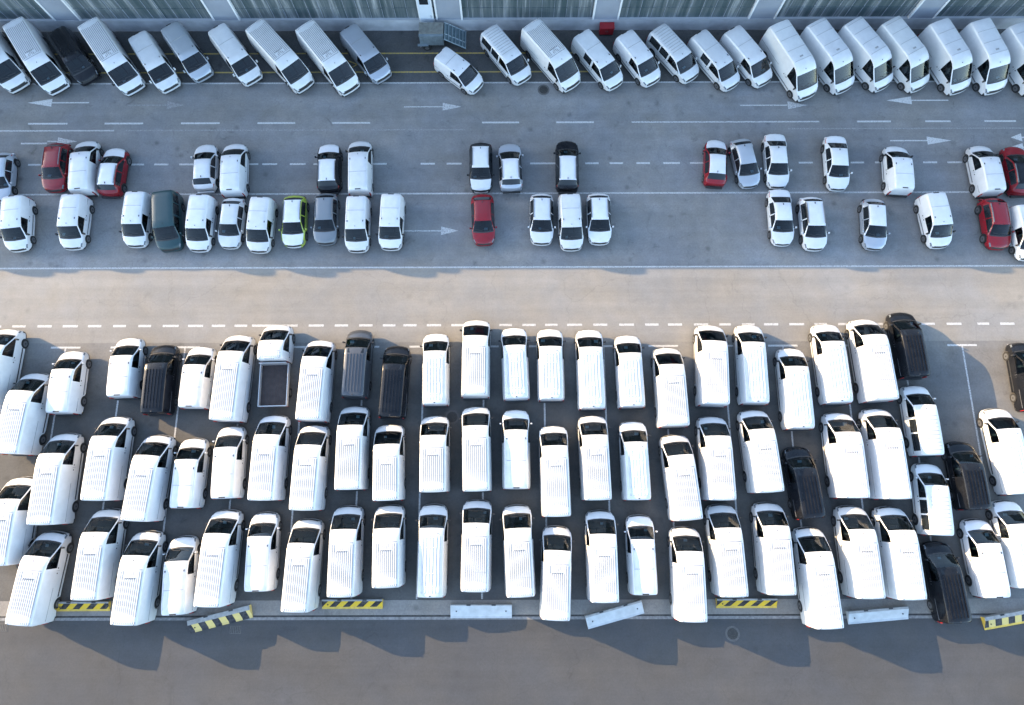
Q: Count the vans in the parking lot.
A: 115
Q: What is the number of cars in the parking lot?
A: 23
